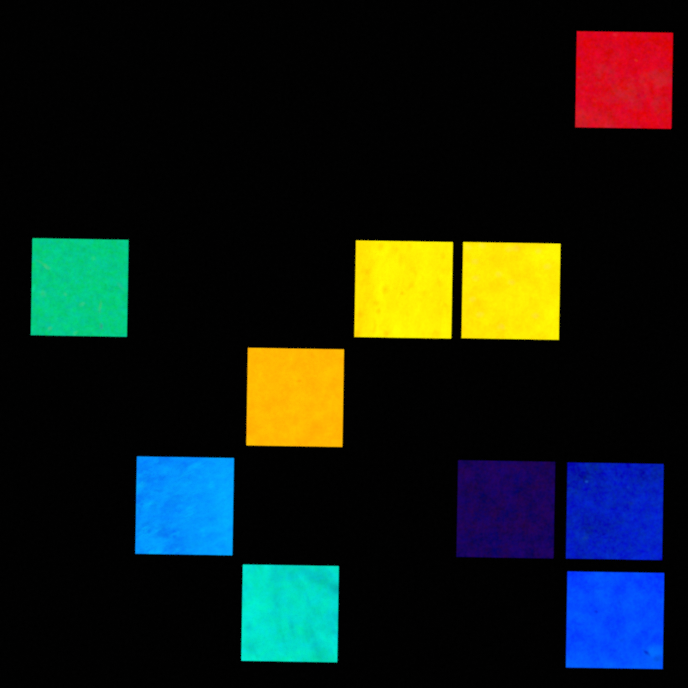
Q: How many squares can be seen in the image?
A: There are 10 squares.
